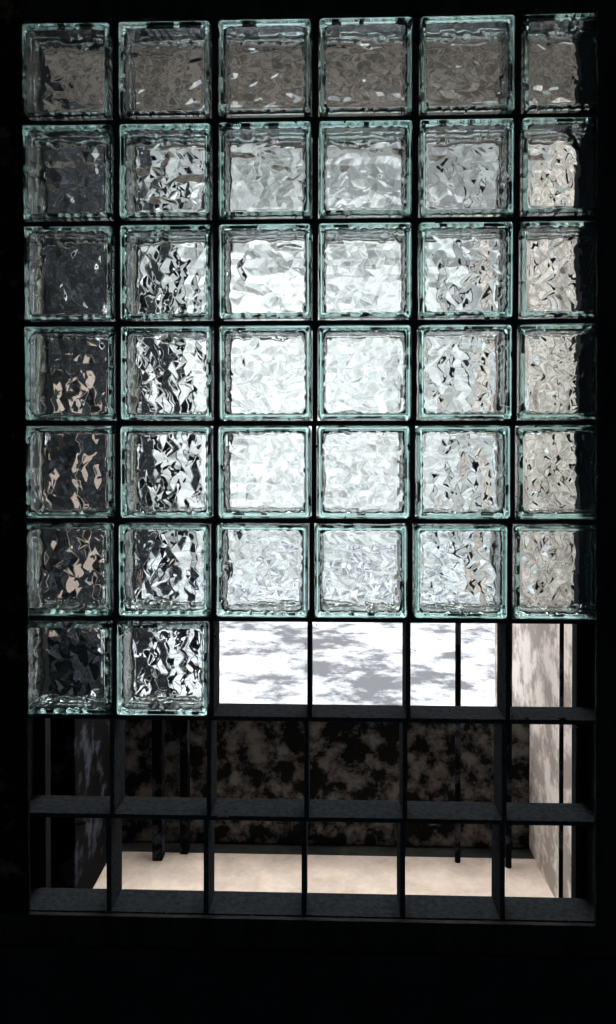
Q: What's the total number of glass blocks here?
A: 38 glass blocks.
